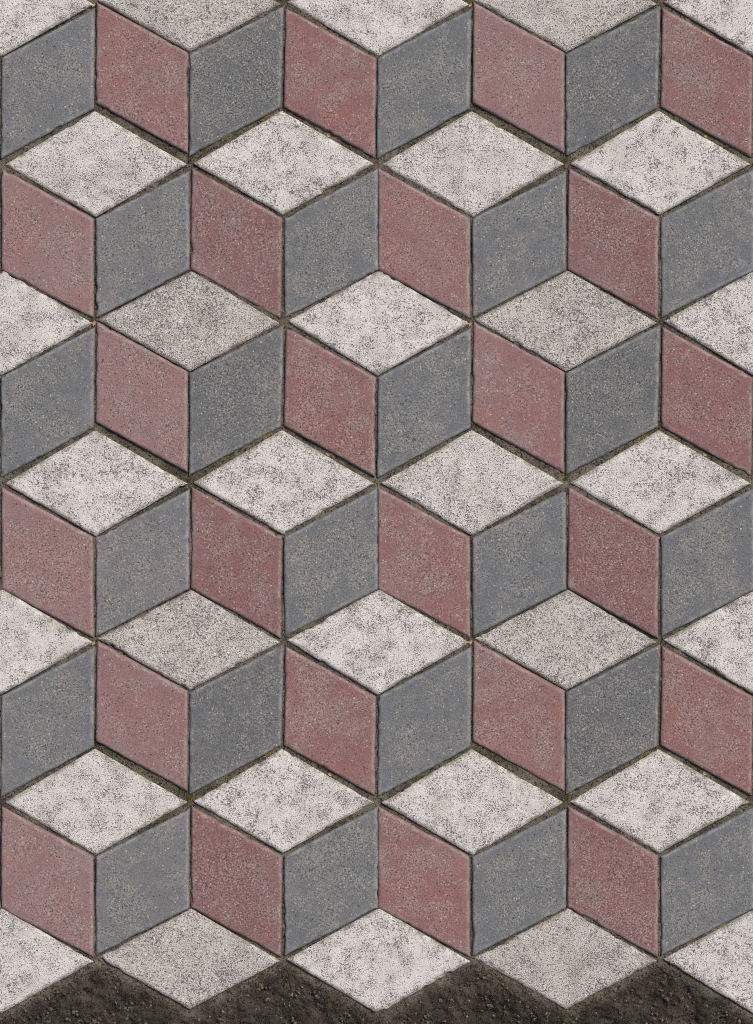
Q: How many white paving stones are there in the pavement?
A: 32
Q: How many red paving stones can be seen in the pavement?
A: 24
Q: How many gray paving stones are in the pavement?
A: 24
